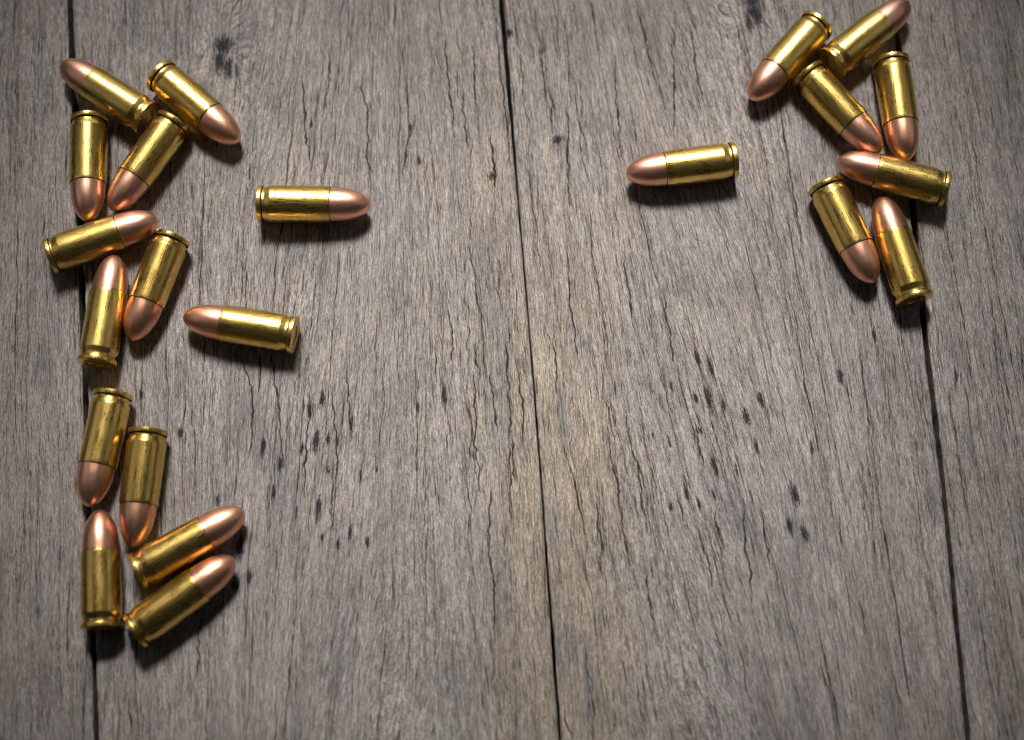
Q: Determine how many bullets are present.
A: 22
